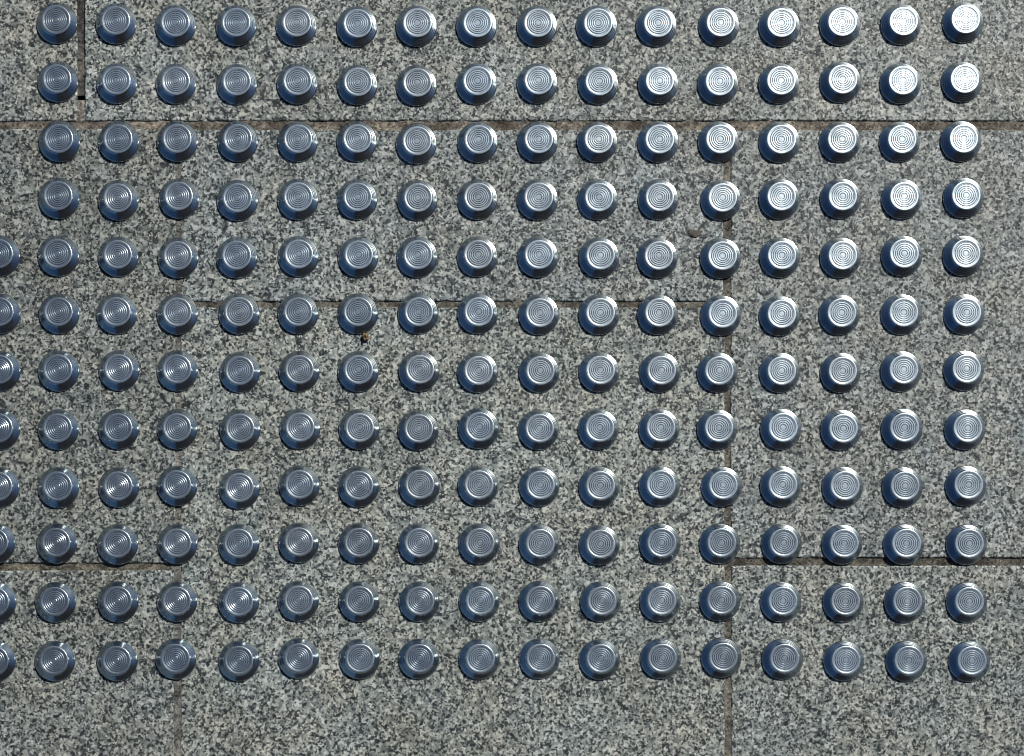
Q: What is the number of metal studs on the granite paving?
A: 200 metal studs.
